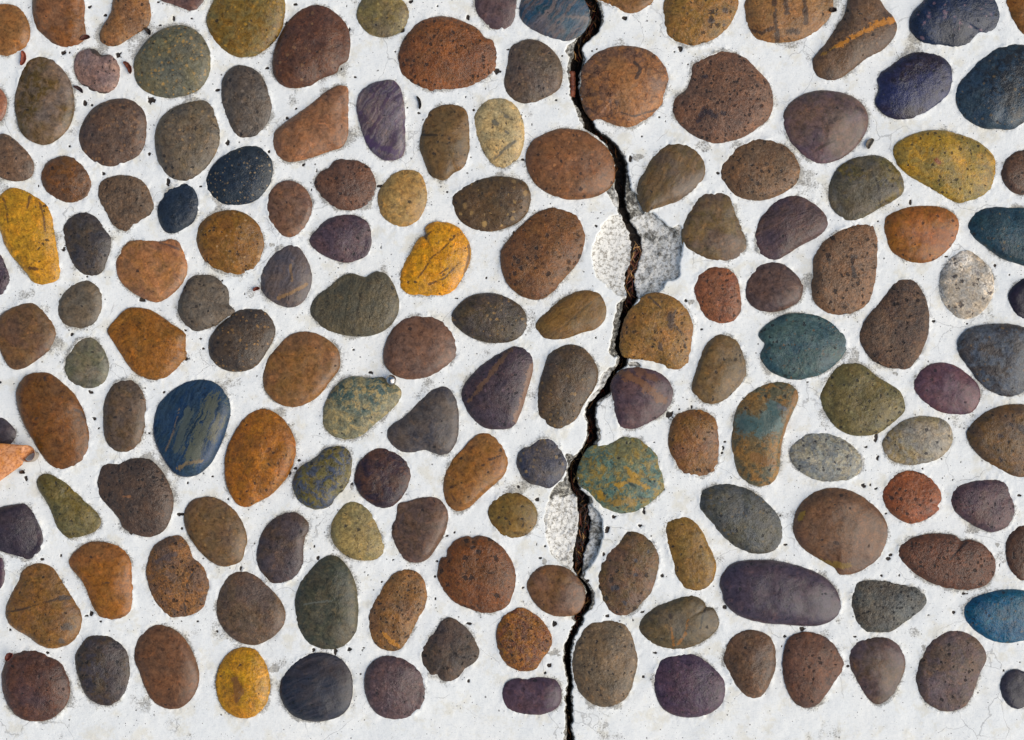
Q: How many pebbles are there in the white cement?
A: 149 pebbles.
